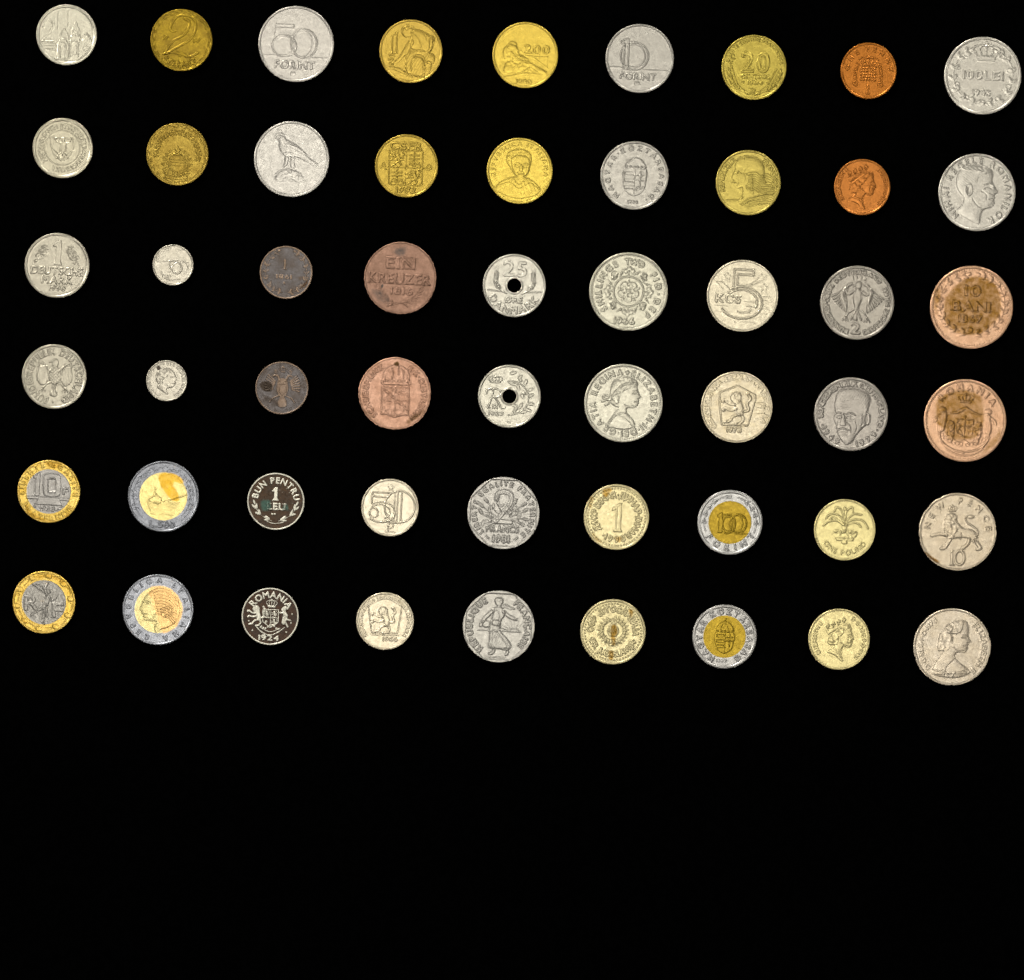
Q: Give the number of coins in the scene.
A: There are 54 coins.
